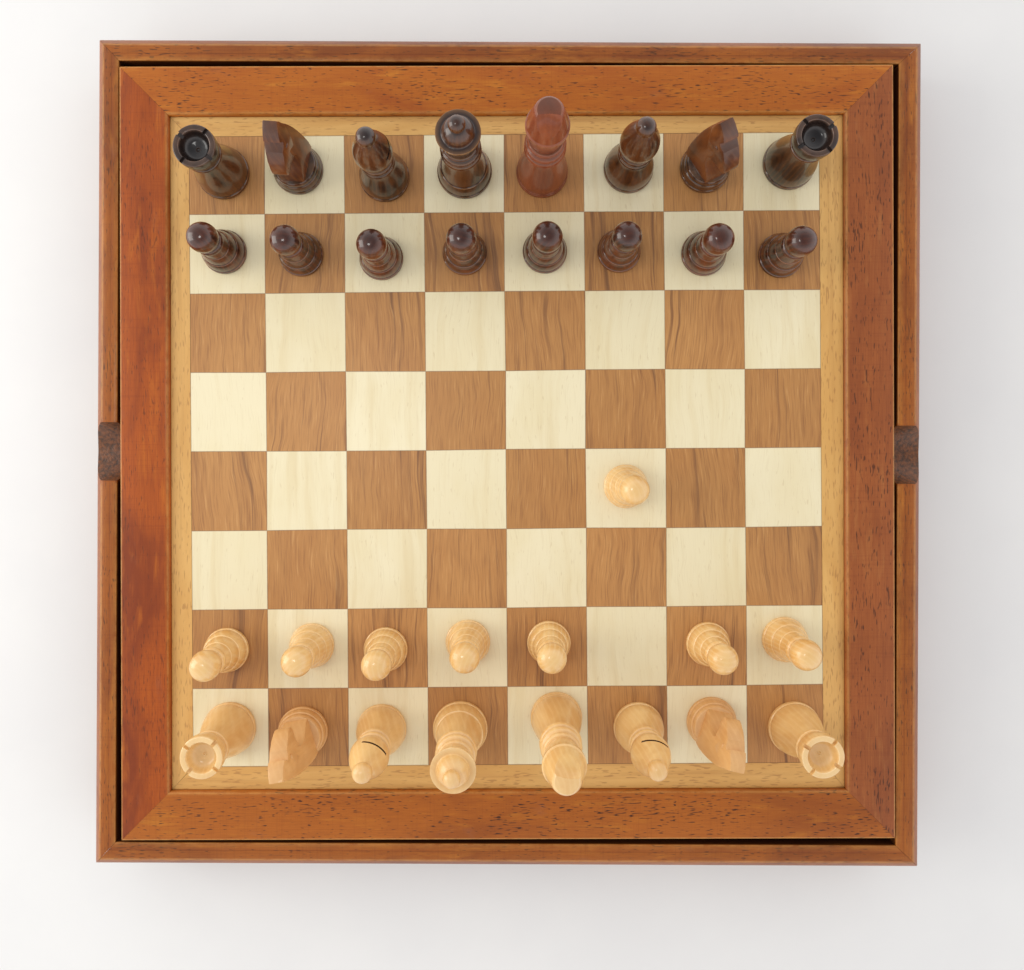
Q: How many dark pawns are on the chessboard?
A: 8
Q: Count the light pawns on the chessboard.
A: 8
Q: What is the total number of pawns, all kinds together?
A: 16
